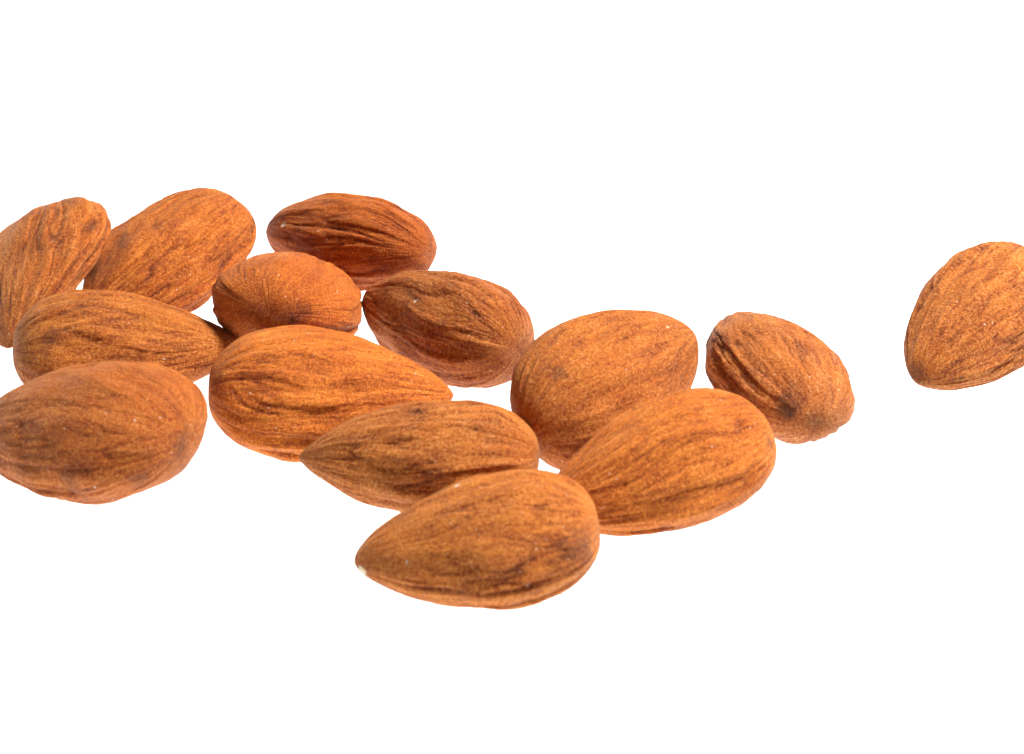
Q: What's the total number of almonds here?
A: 14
